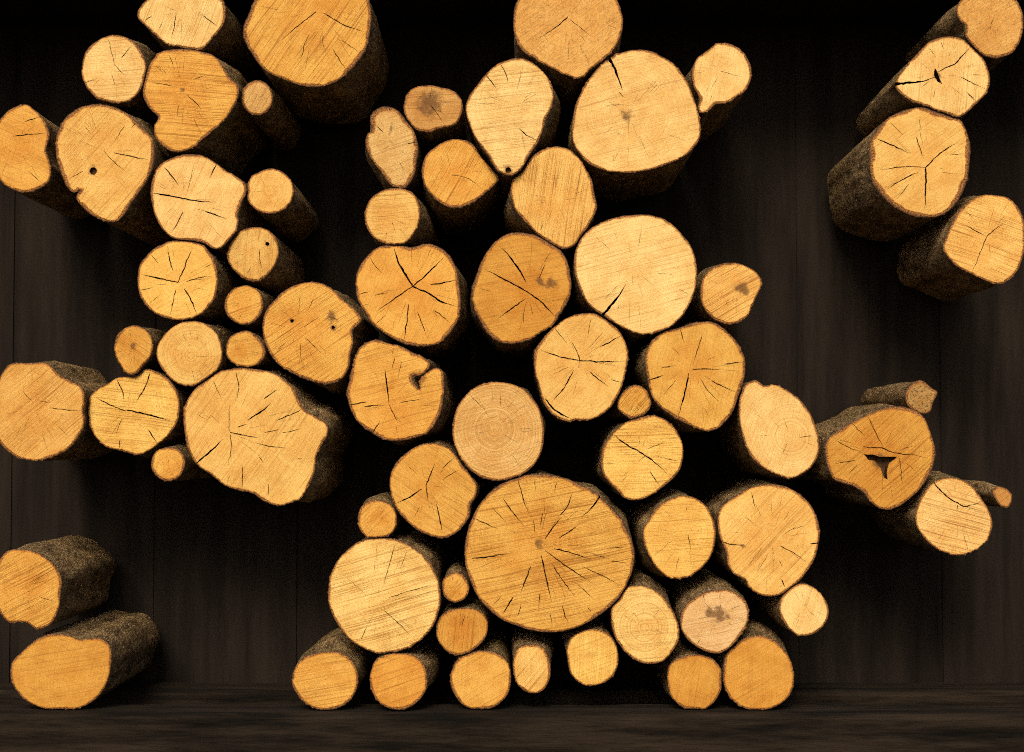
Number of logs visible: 68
